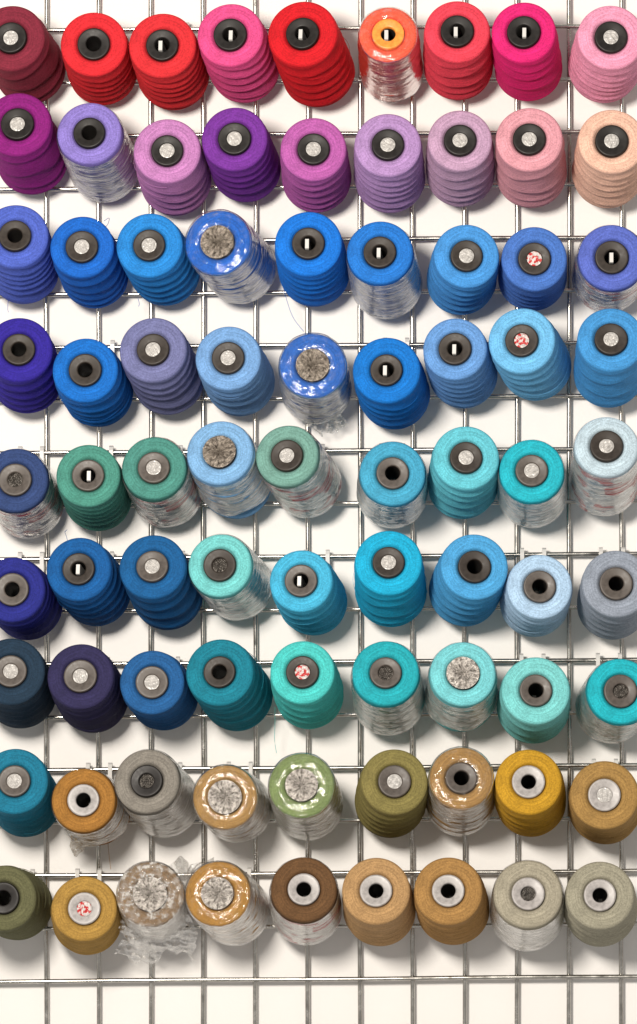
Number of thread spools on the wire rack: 81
